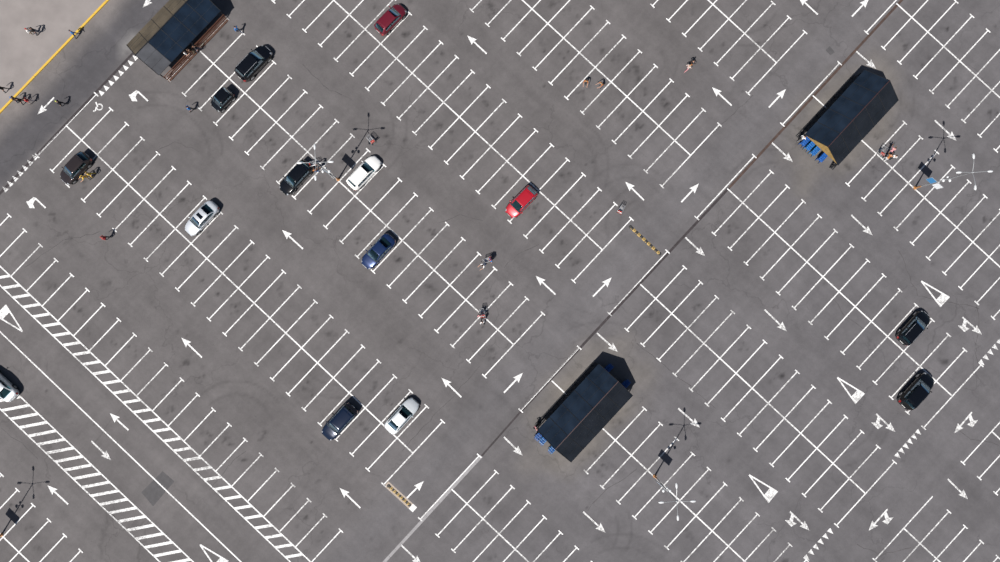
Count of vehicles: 14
